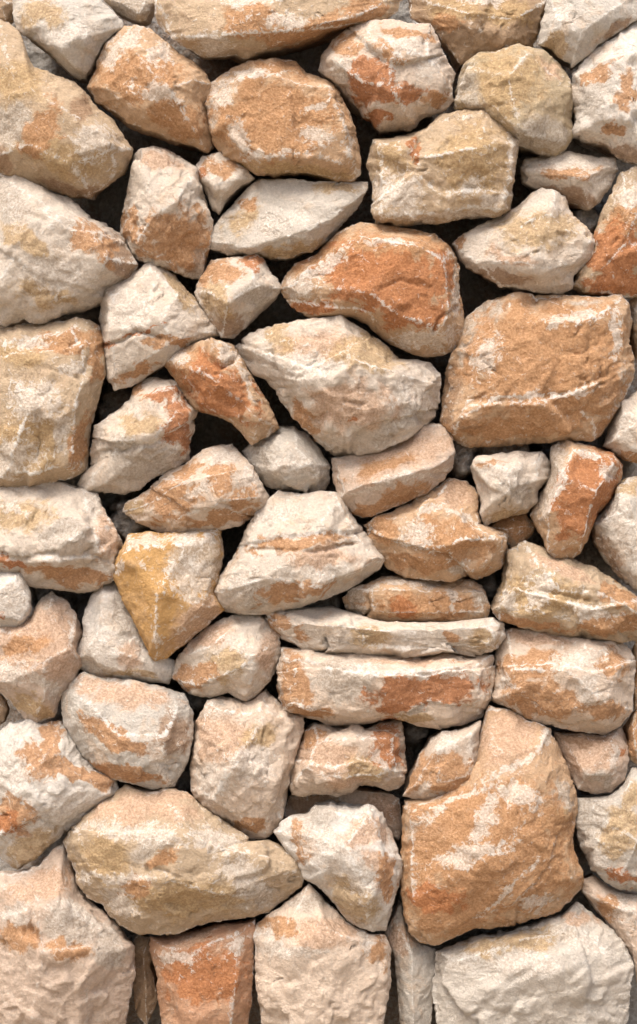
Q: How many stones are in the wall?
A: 71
